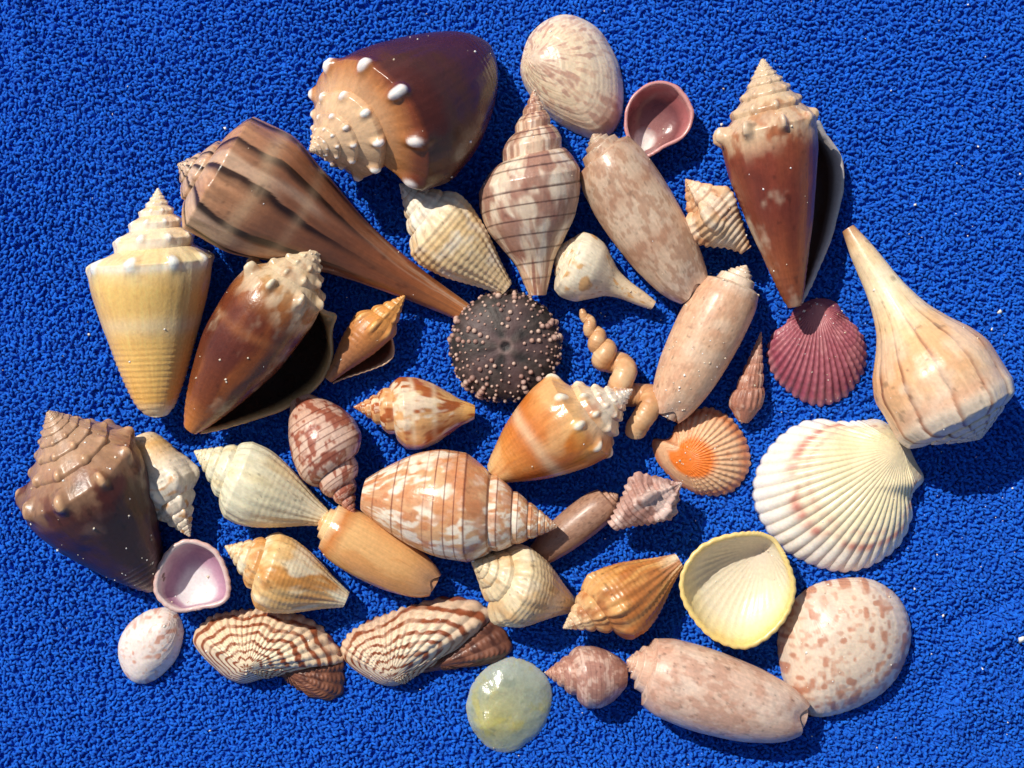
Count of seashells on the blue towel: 42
